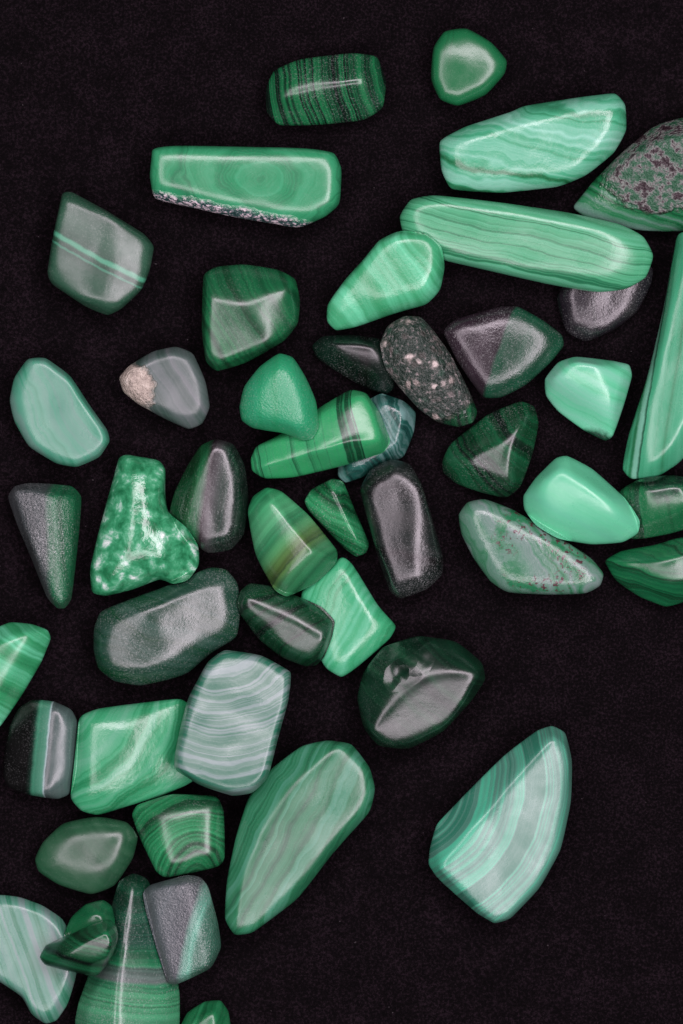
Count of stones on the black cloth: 49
